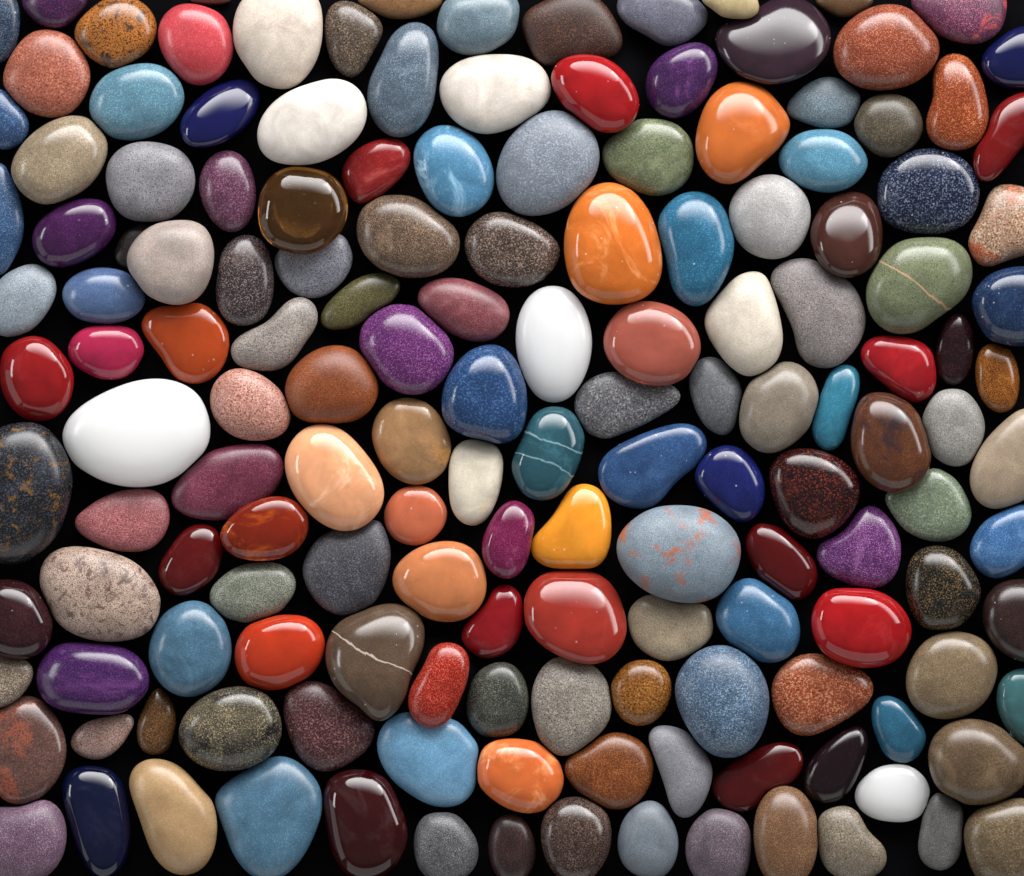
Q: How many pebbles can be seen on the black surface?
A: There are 156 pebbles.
